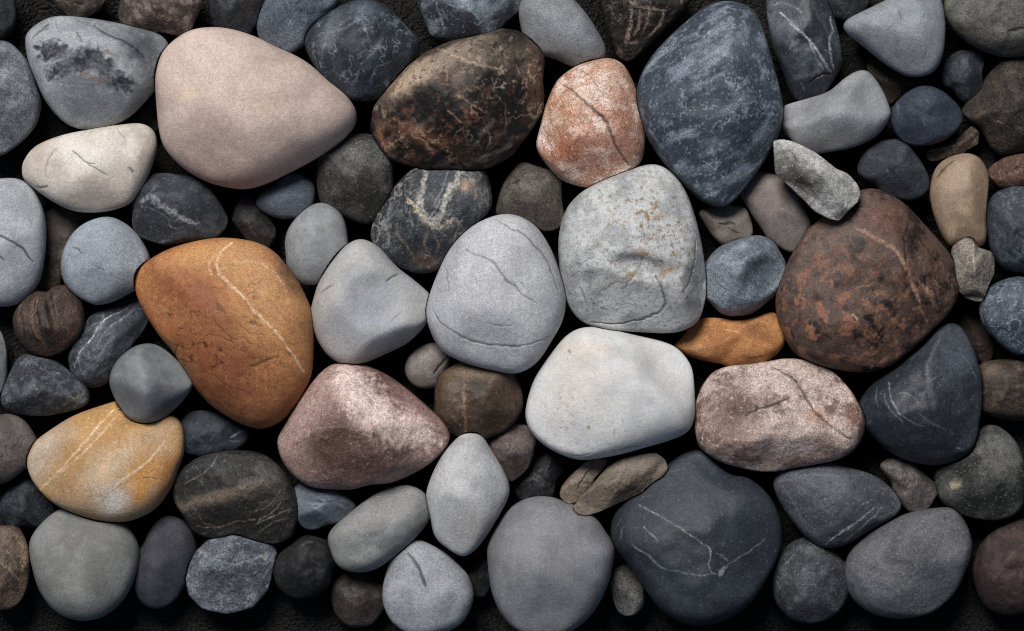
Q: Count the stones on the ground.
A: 95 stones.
